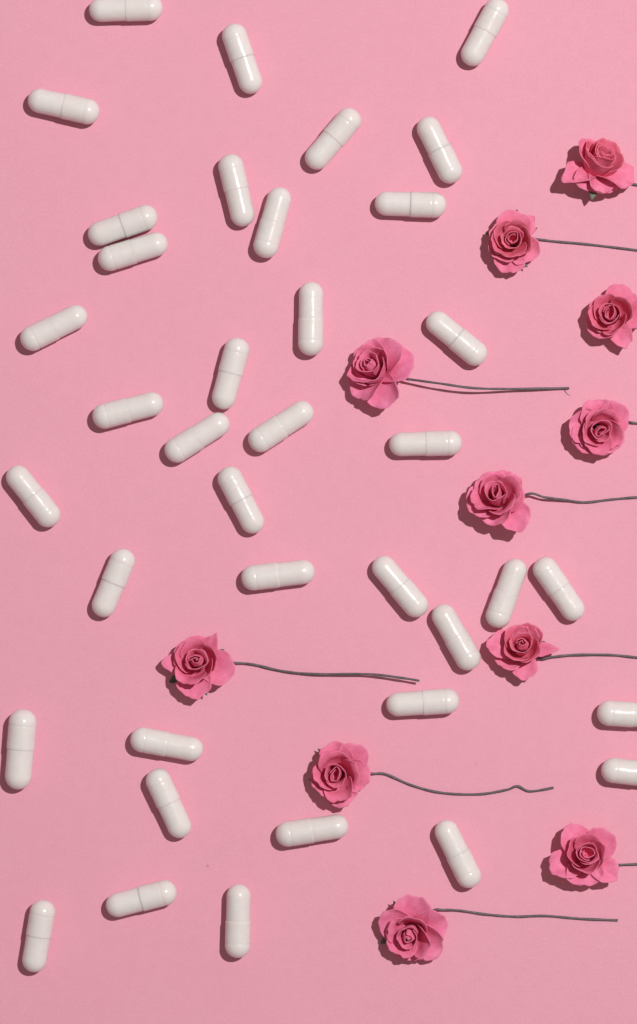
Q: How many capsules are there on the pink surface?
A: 38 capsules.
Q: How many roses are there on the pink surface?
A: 11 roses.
